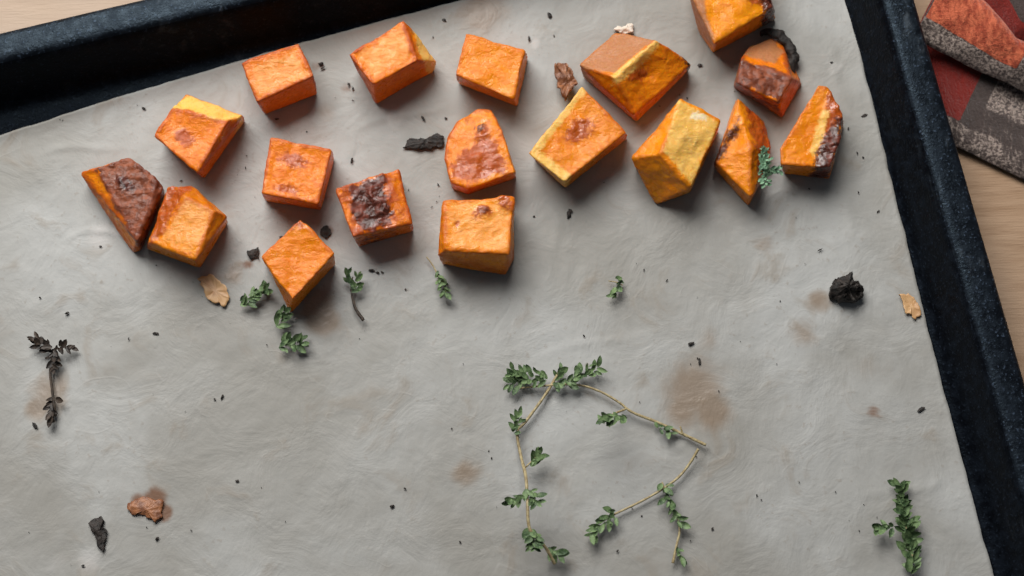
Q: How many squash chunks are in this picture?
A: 18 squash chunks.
